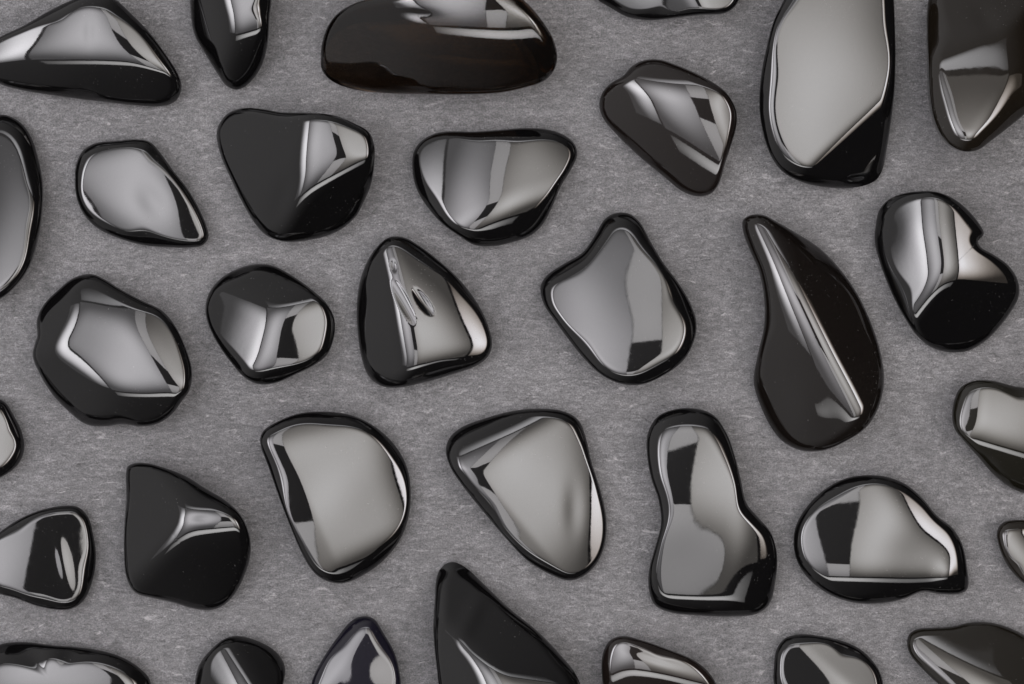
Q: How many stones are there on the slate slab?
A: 33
